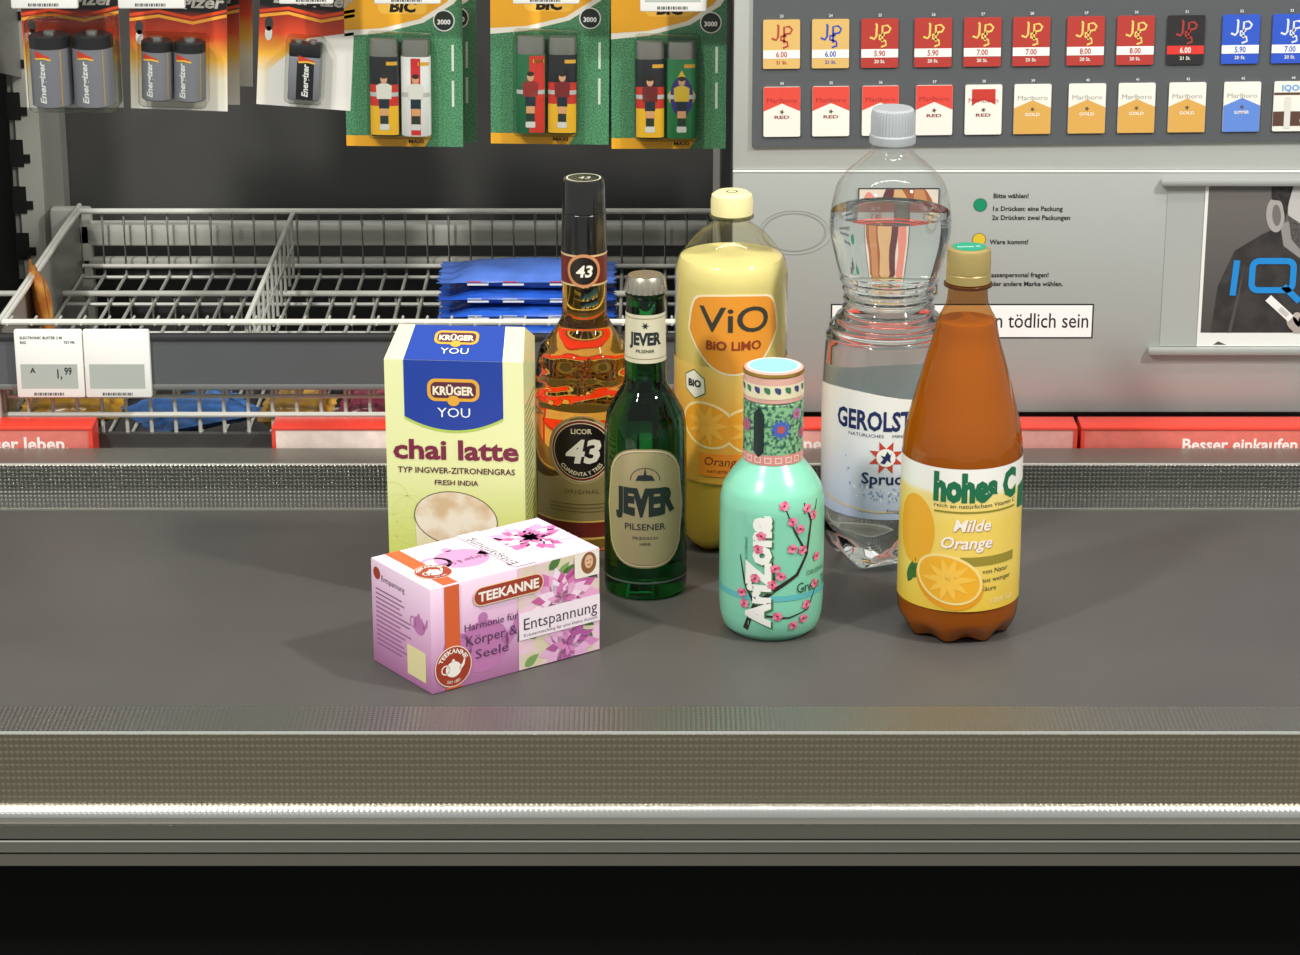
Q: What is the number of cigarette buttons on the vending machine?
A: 22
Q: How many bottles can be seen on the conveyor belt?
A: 6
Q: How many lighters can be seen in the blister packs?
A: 6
